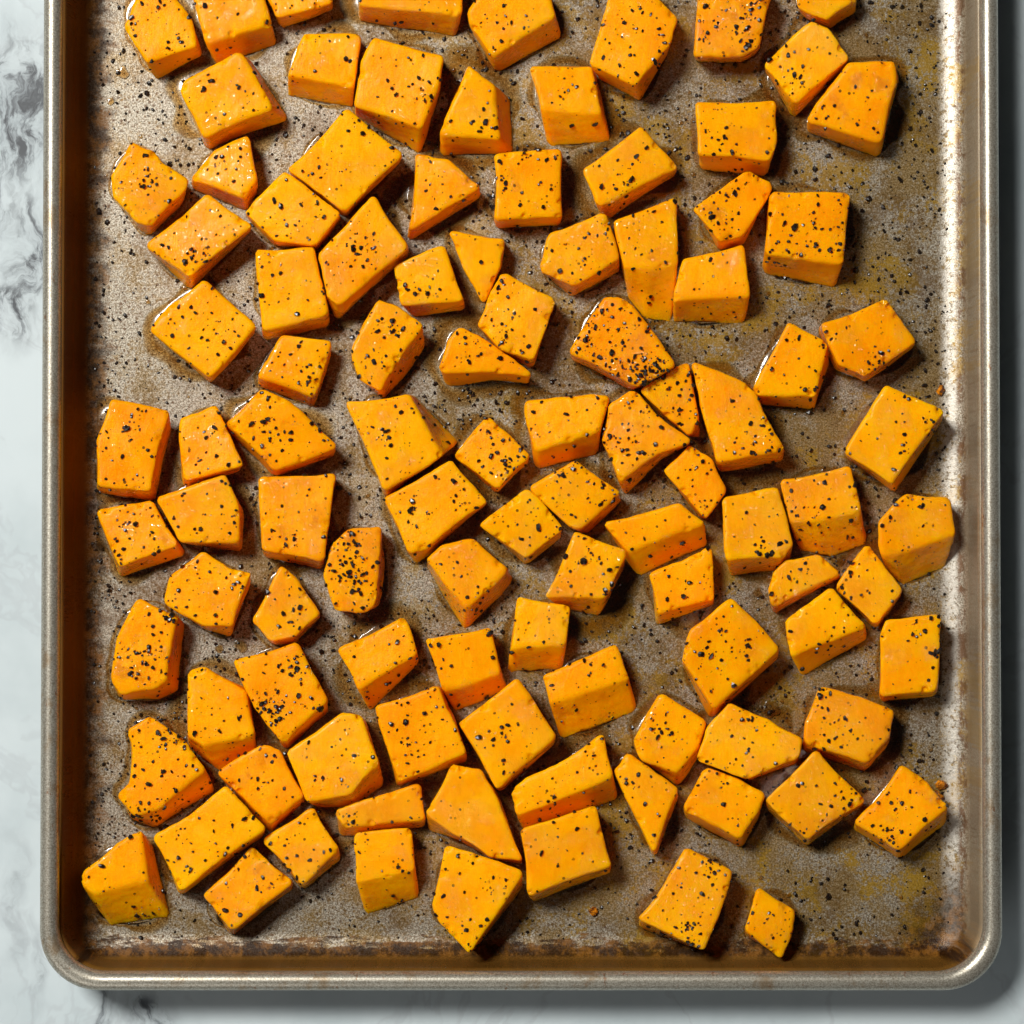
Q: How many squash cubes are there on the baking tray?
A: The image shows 104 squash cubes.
